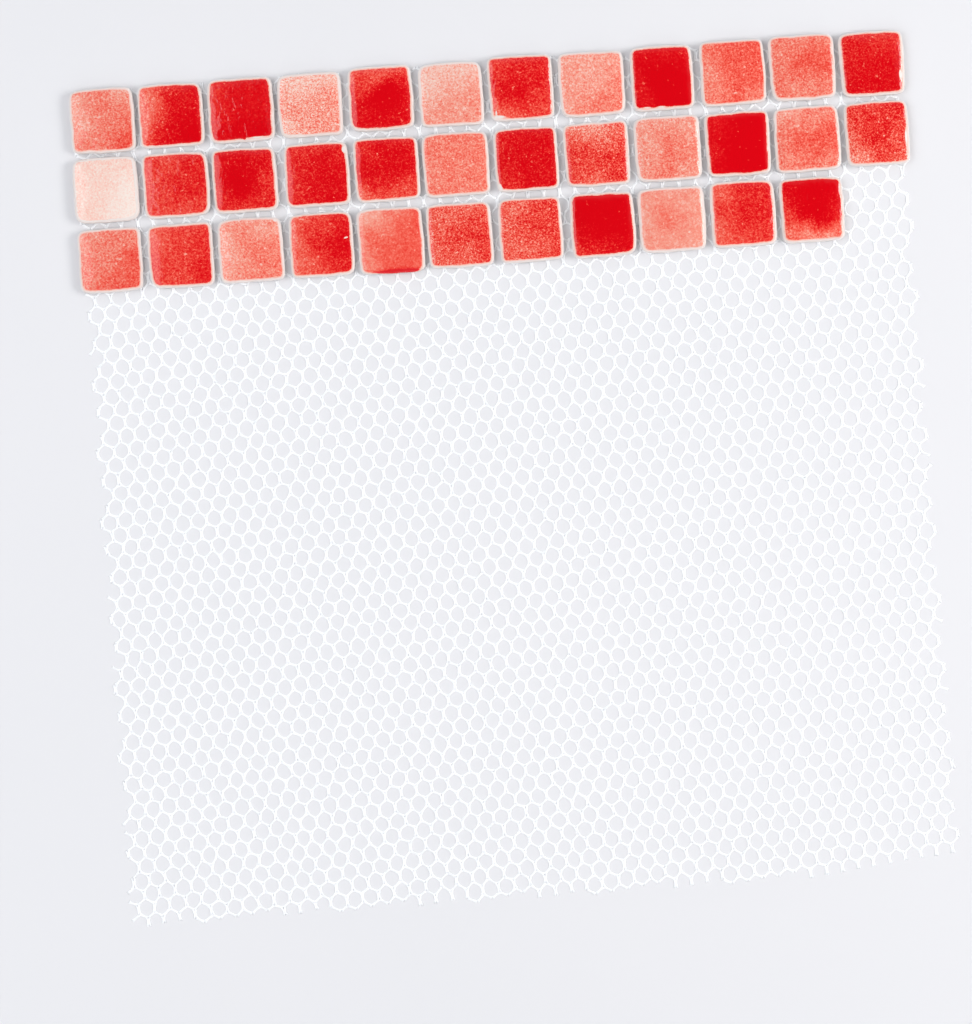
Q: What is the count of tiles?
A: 35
